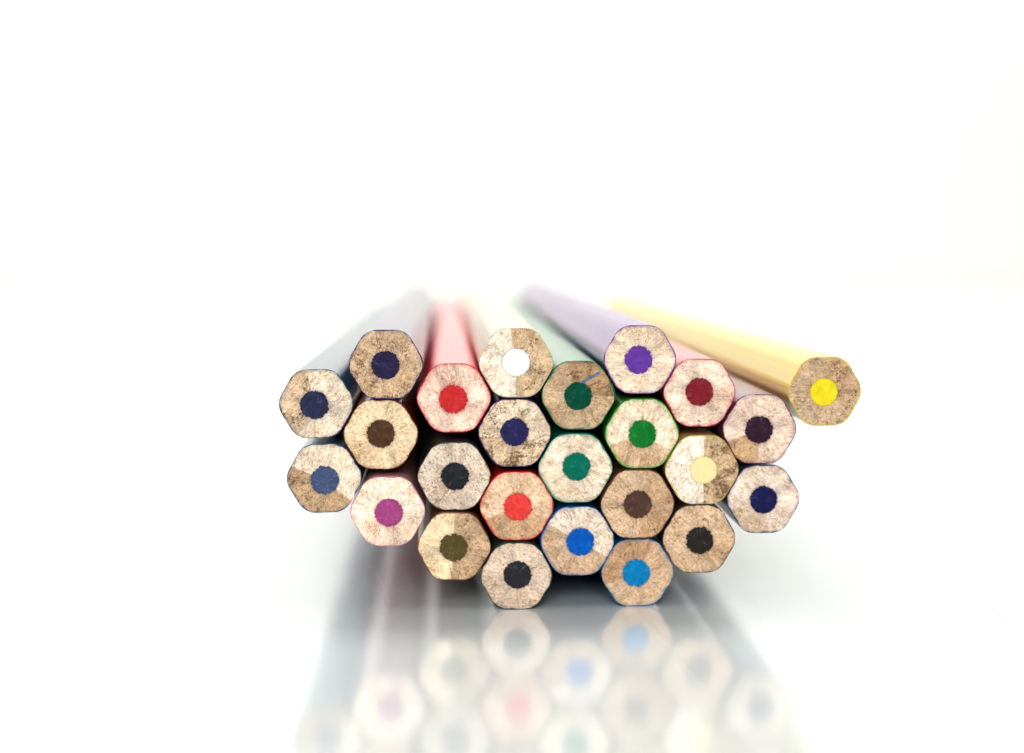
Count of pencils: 25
